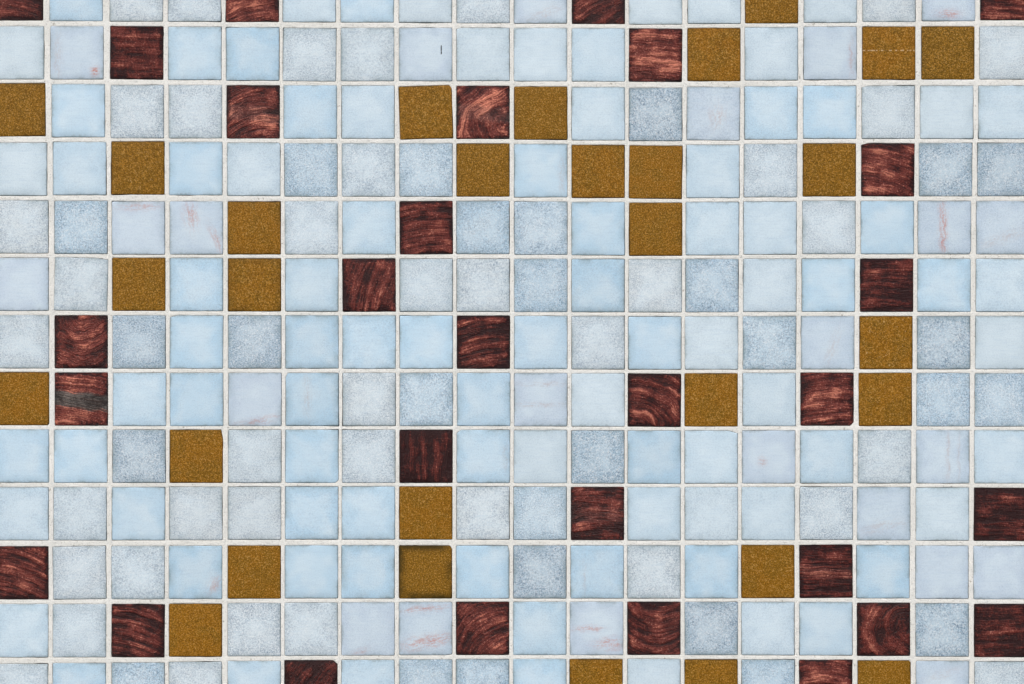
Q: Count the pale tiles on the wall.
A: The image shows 176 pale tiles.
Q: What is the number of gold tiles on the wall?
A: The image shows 29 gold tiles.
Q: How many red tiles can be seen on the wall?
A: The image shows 29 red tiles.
